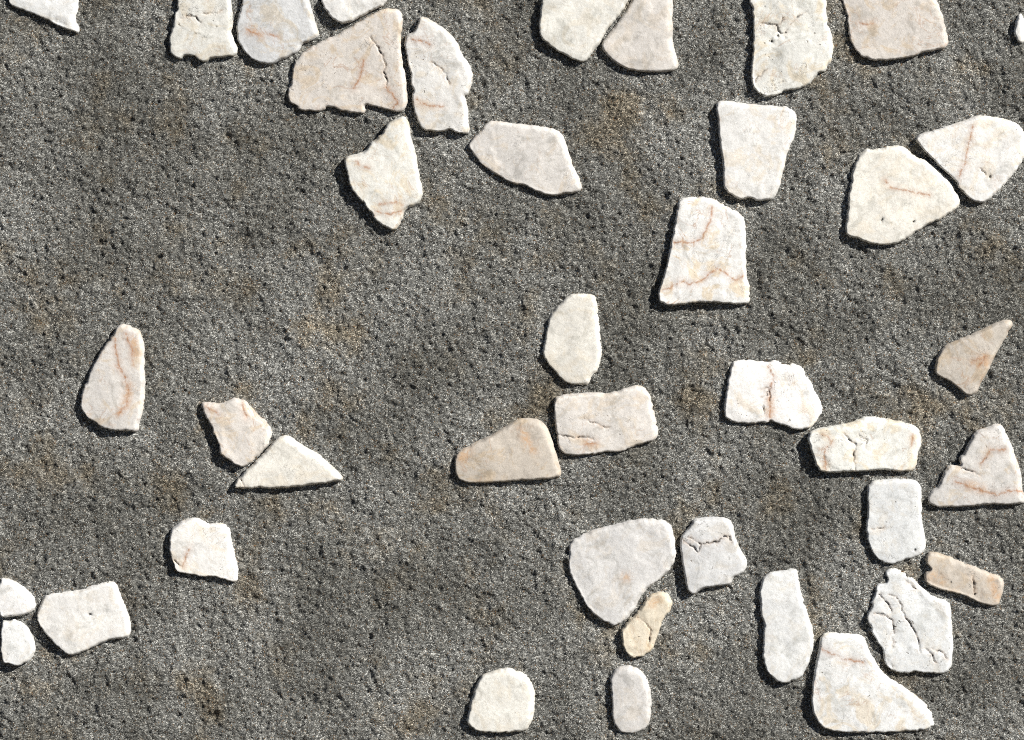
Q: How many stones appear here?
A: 41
